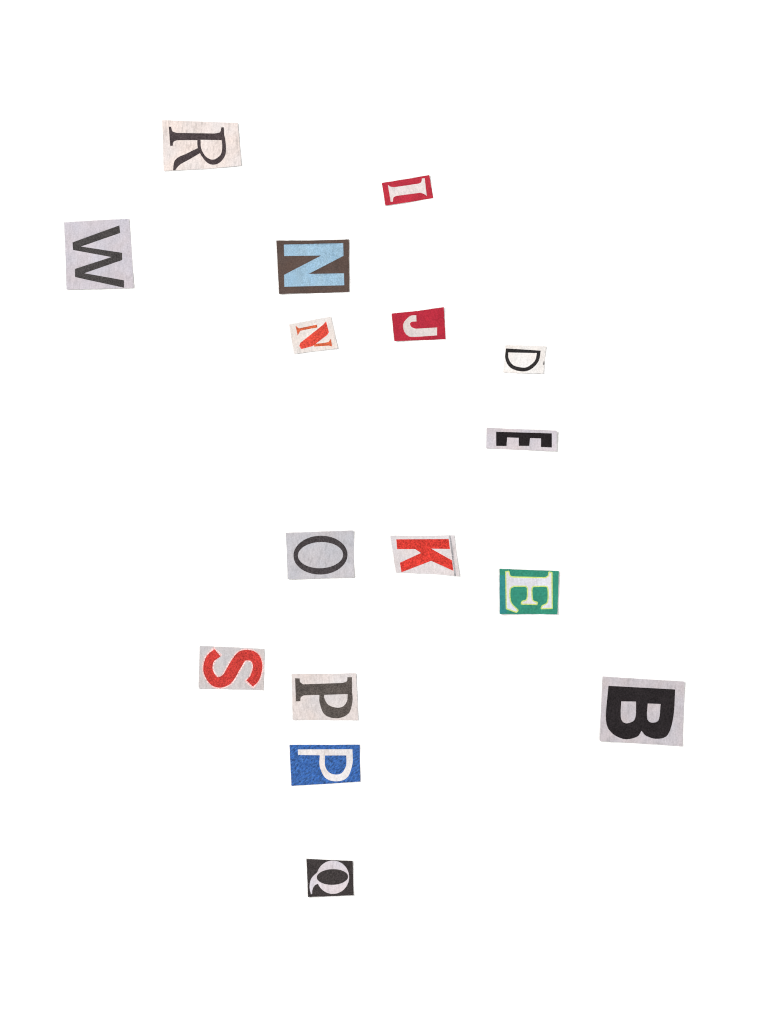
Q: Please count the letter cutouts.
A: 16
